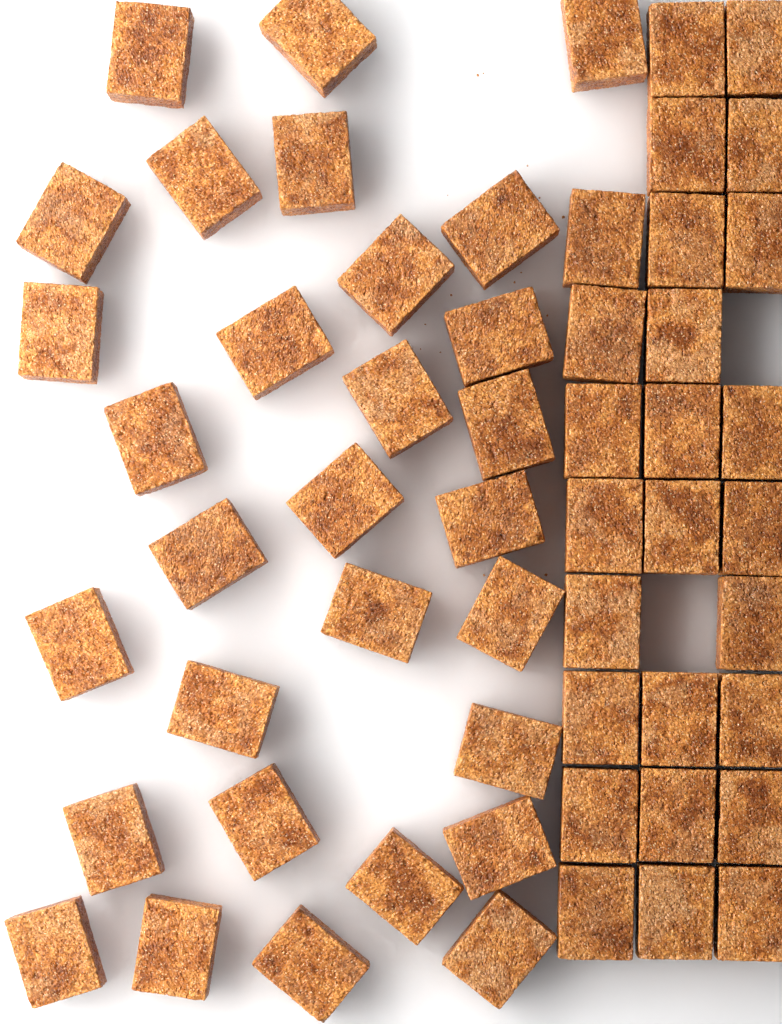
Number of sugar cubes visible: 56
